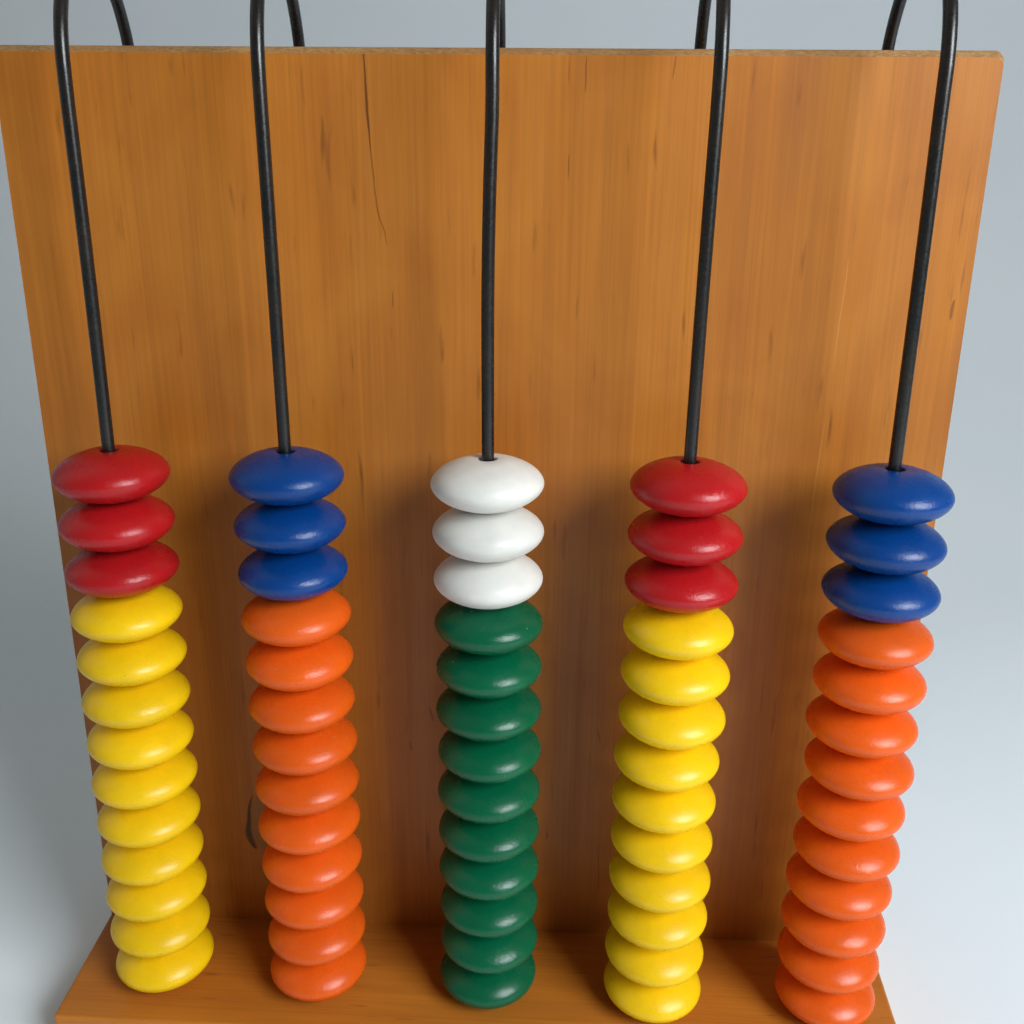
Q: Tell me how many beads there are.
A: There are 65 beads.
